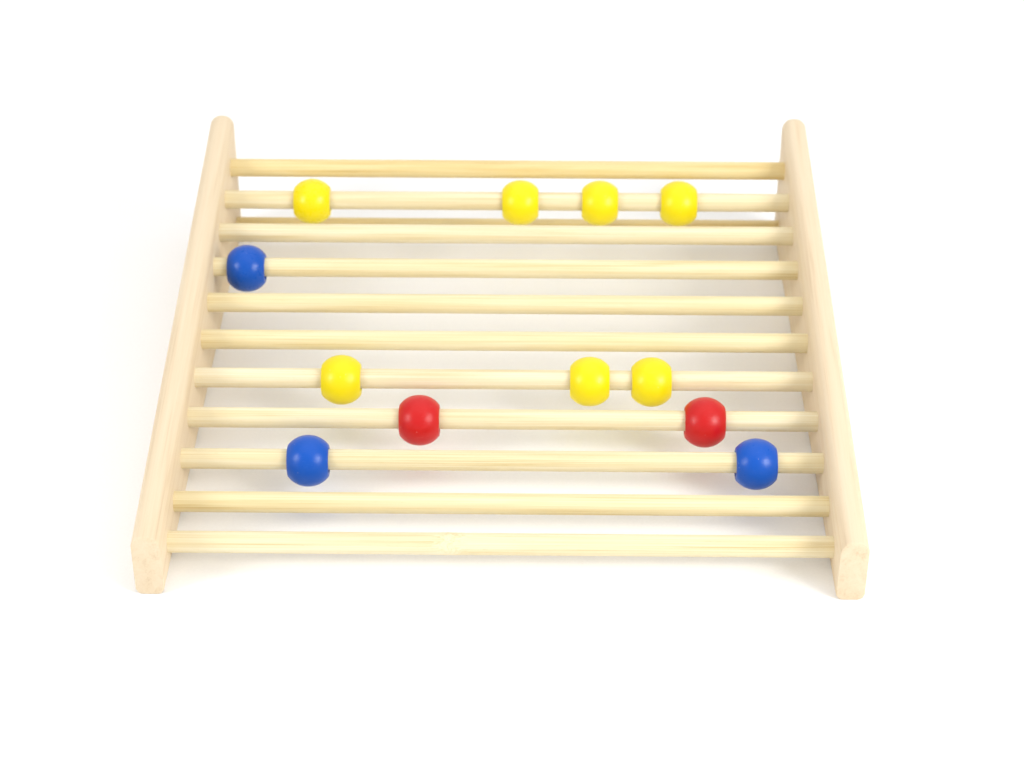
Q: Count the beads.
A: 12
